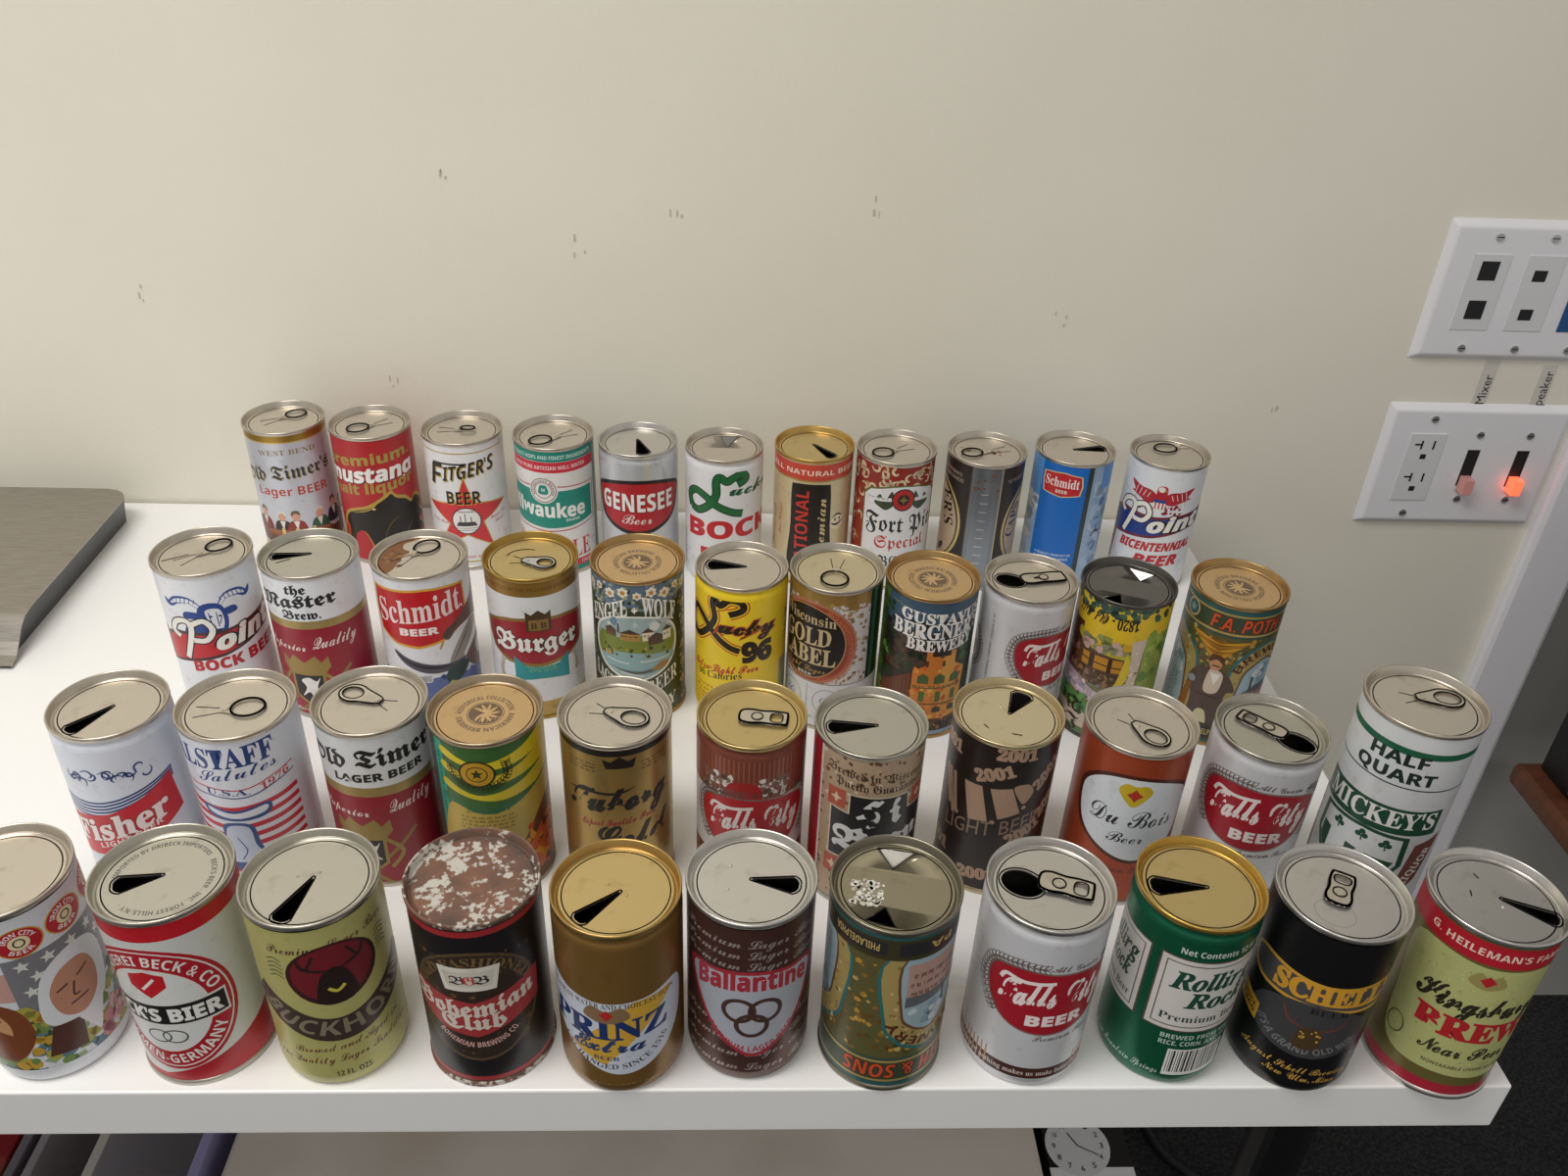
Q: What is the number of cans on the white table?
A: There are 44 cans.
